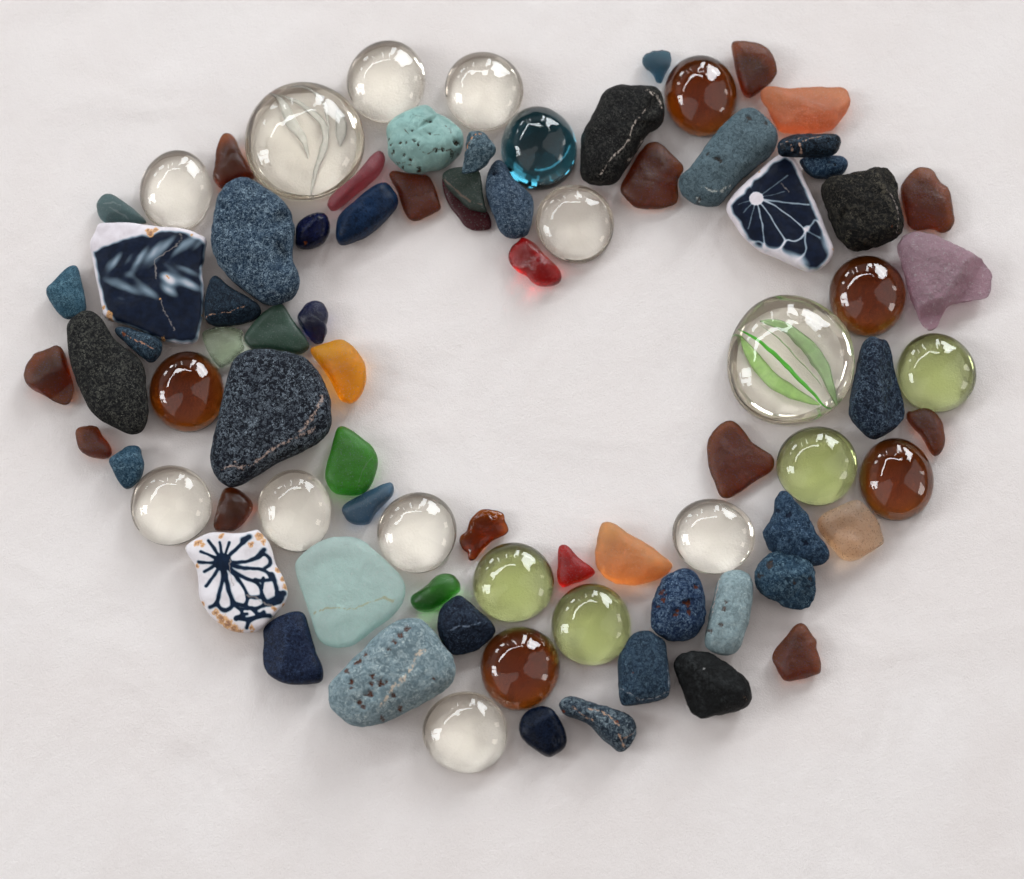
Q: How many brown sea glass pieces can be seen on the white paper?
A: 12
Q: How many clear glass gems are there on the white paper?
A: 11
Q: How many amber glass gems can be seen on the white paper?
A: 5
